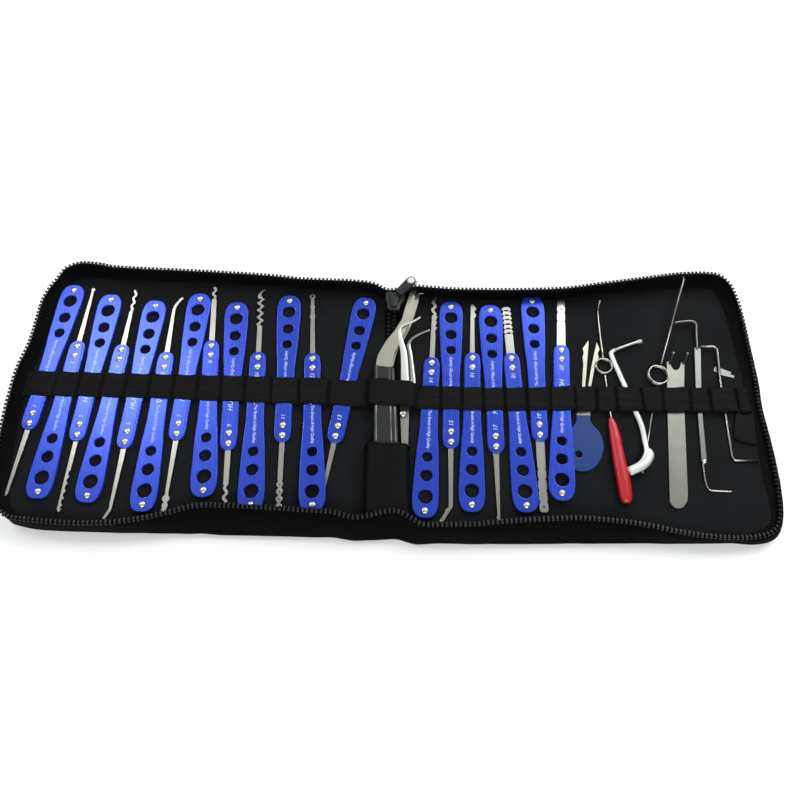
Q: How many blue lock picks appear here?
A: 20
